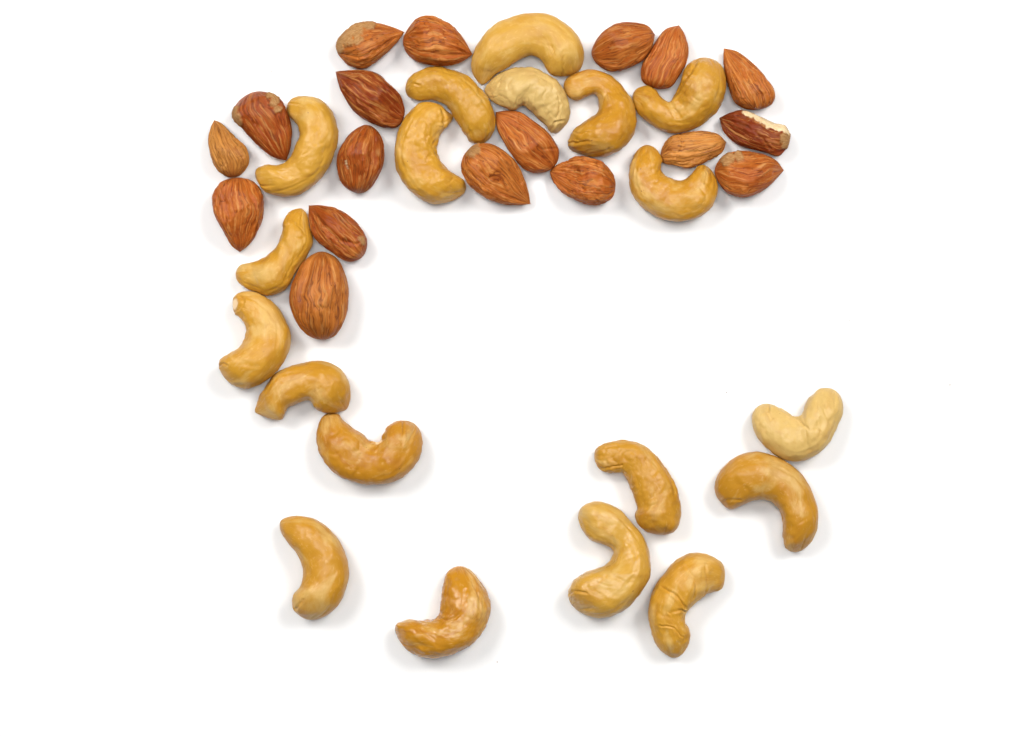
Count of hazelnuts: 18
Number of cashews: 19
